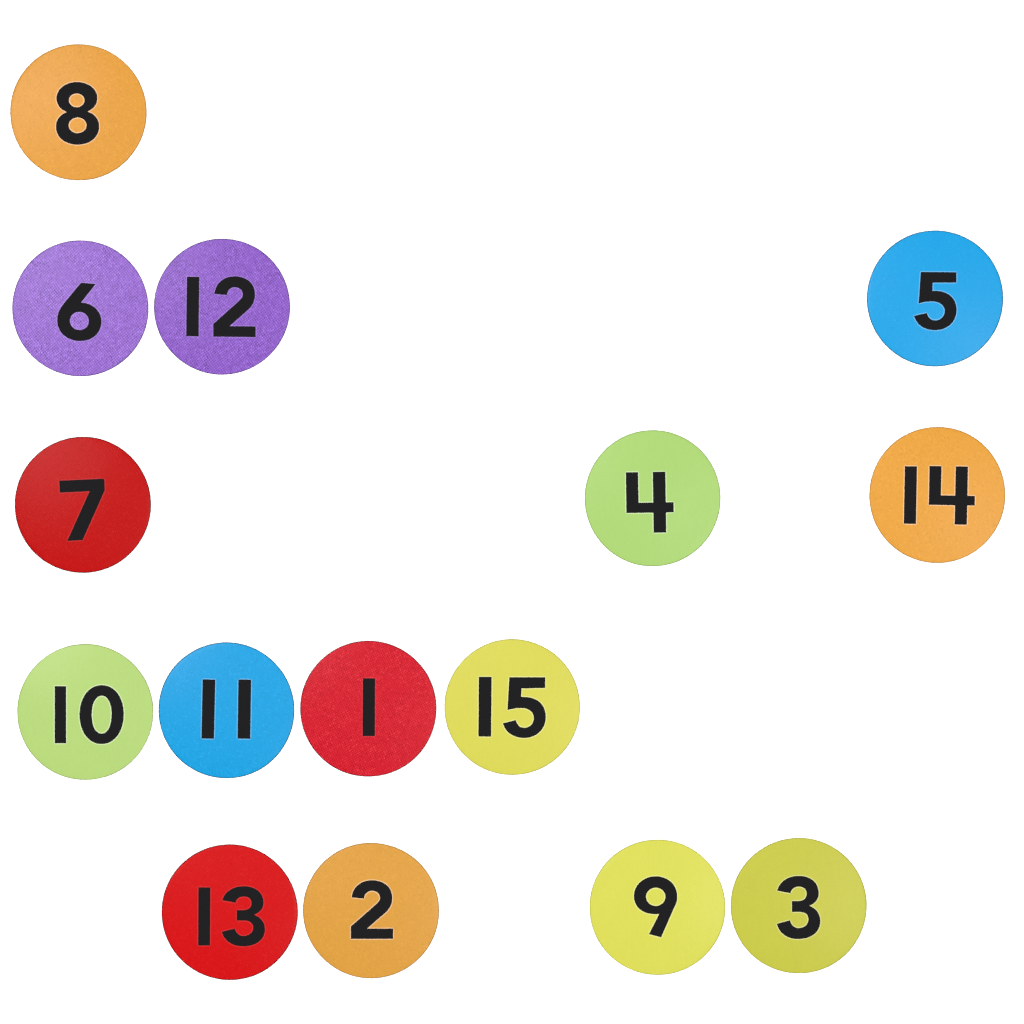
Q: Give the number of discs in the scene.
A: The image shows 15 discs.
